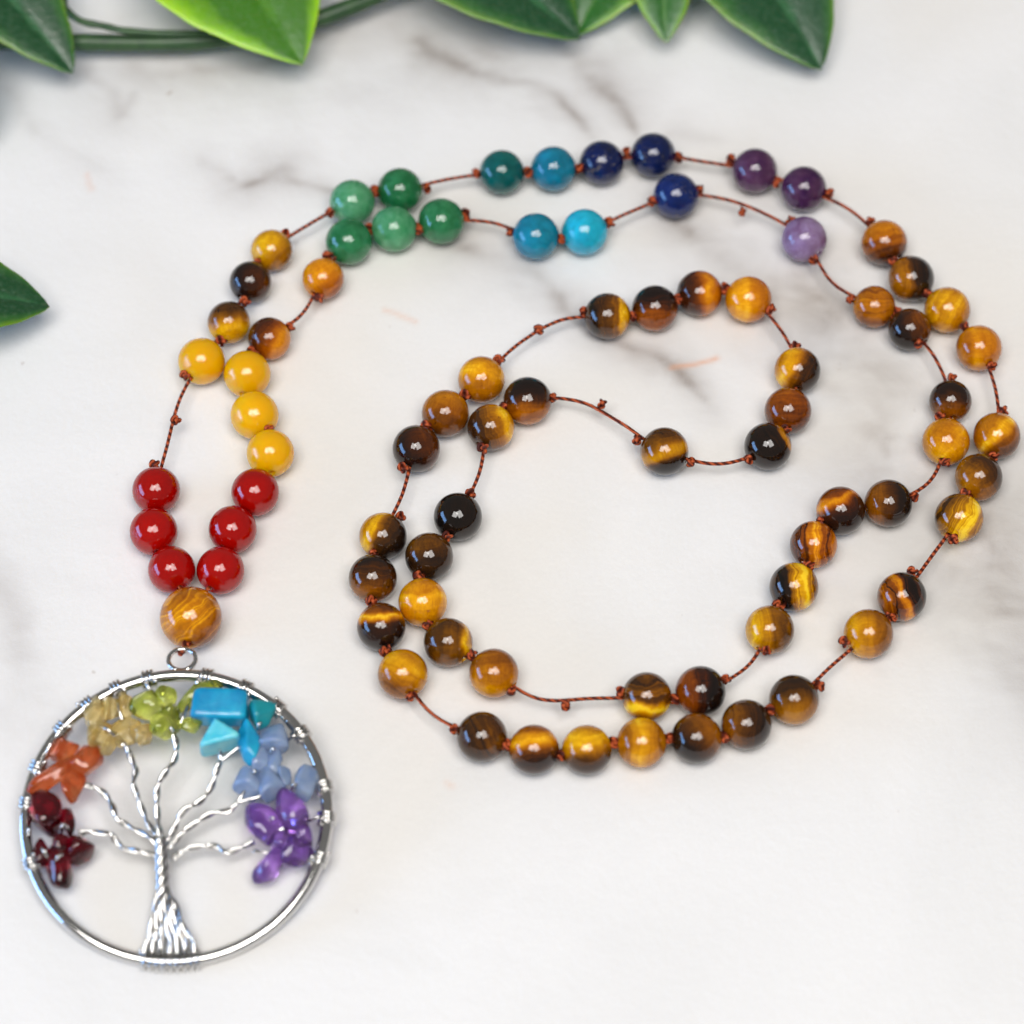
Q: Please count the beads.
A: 80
